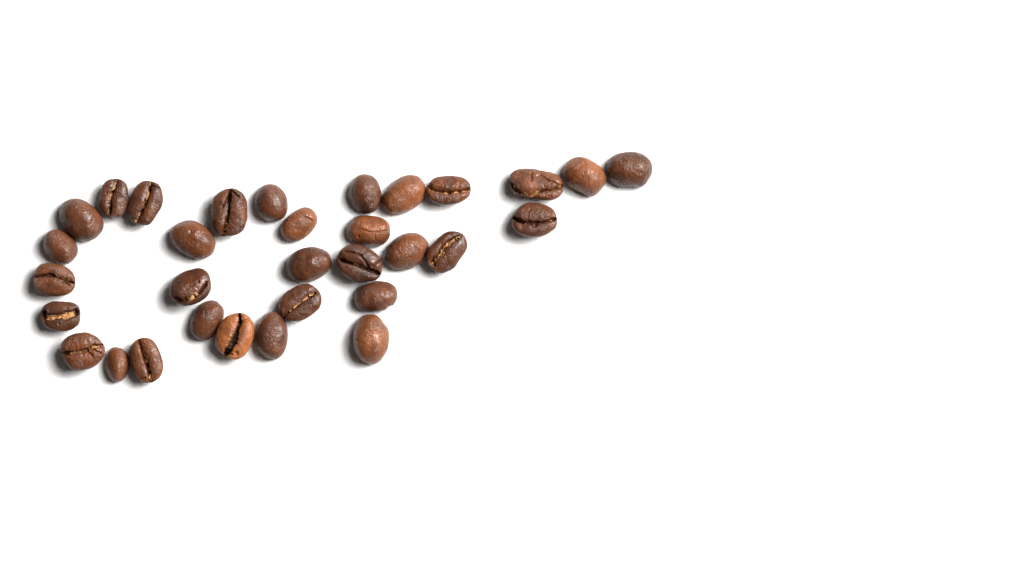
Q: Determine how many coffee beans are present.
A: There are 32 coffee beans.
